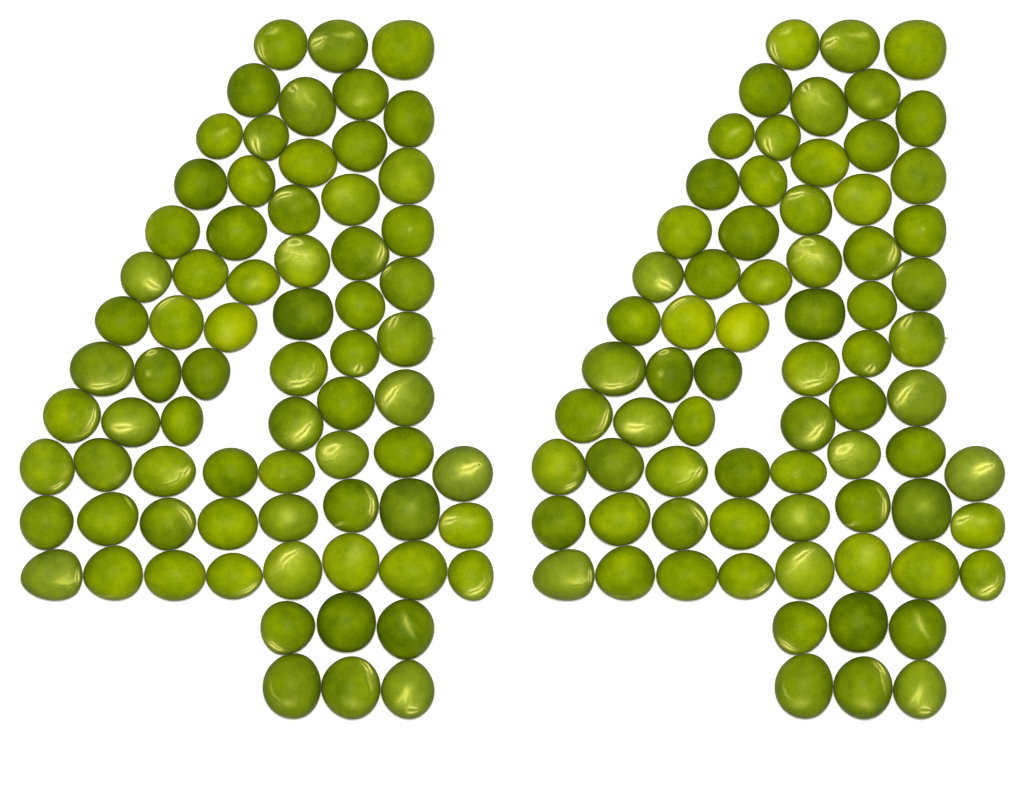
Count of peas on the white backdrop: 144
